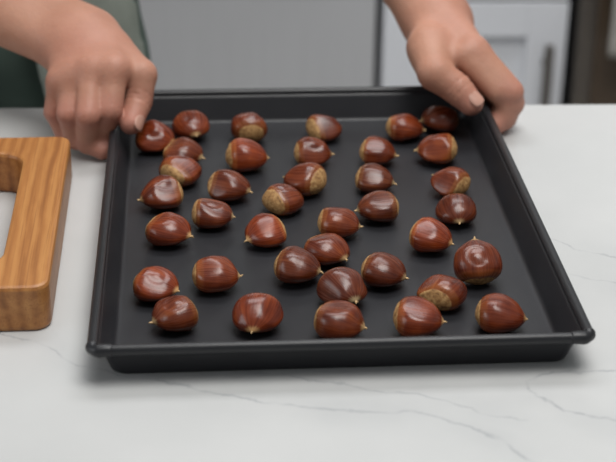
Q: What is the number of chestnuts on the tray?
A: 38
